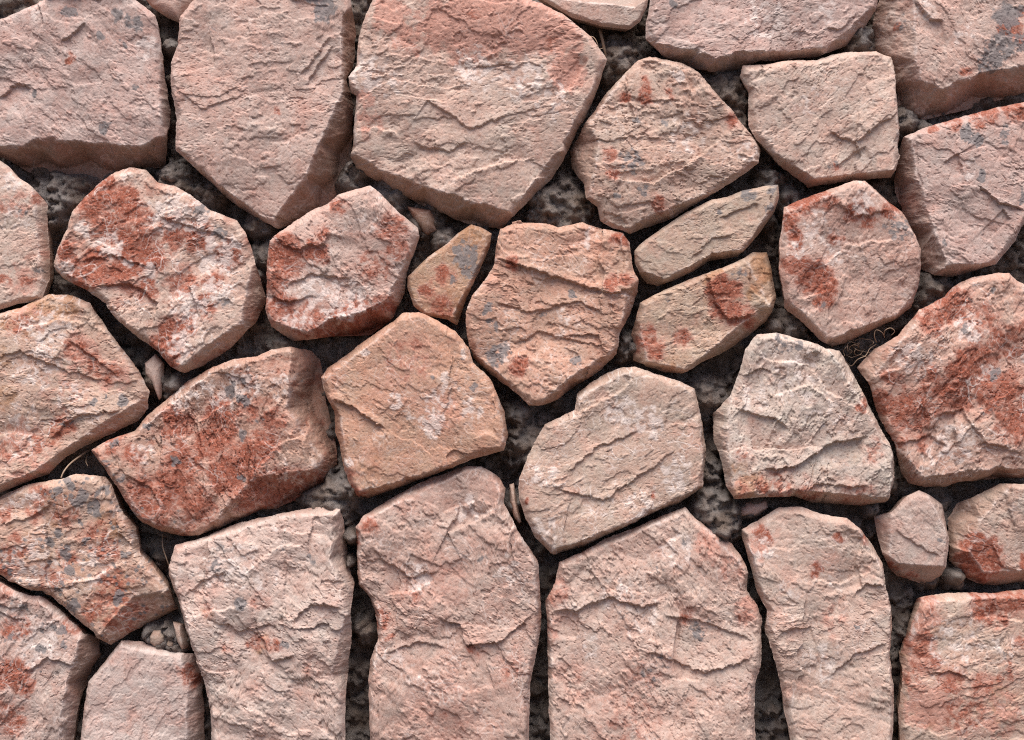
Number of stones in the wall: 41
